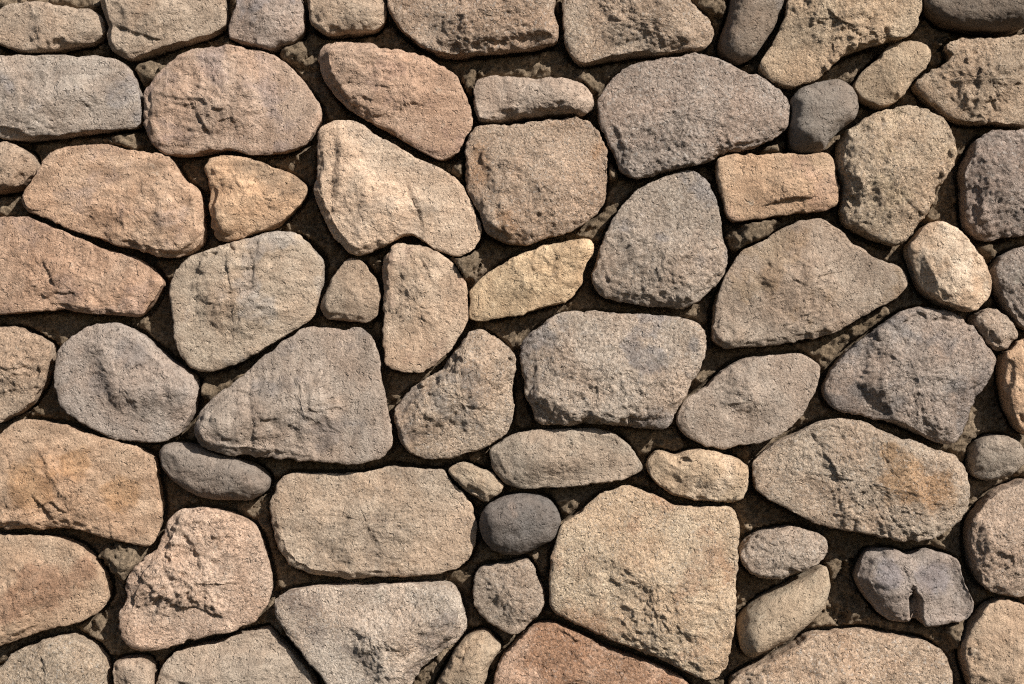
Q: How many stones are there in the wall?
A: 68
